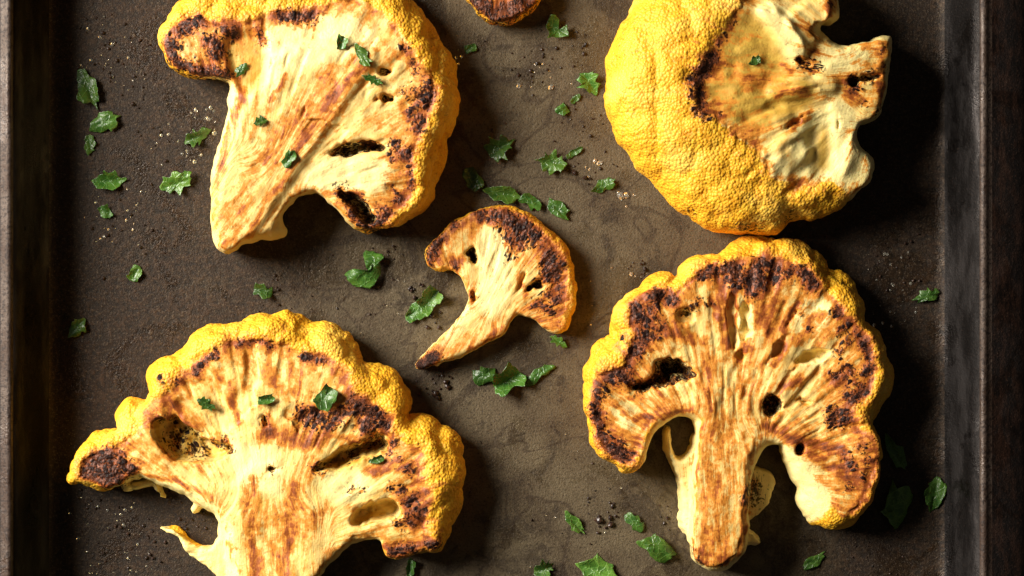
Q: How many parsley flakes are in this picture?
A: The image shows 52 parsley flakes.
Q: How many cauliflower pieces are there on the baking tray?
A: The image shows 6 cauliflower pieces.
